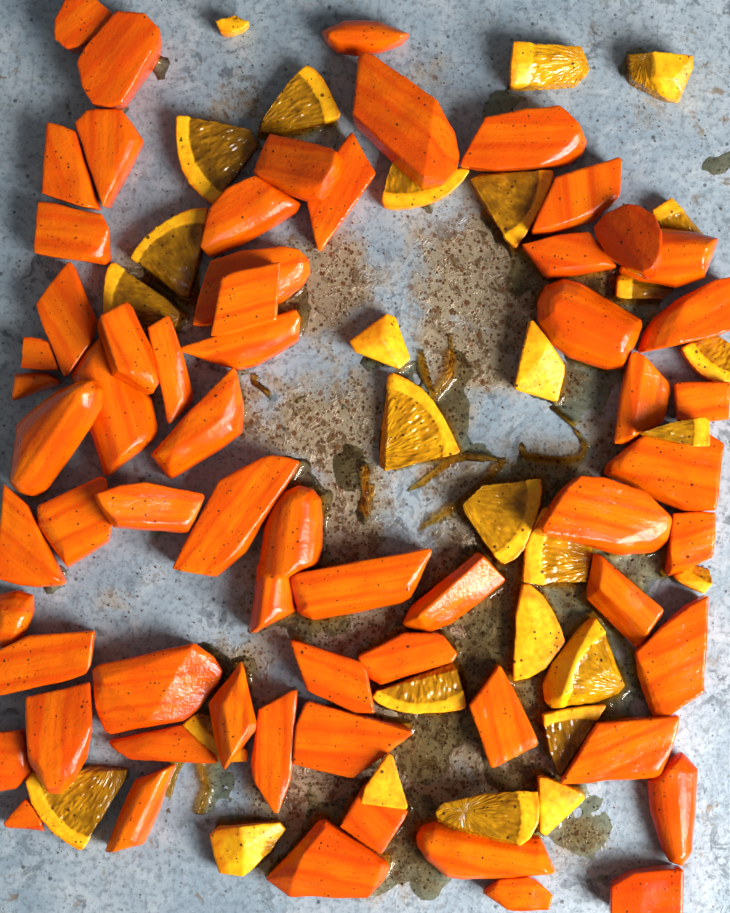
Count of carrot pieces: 63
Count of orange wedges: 29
